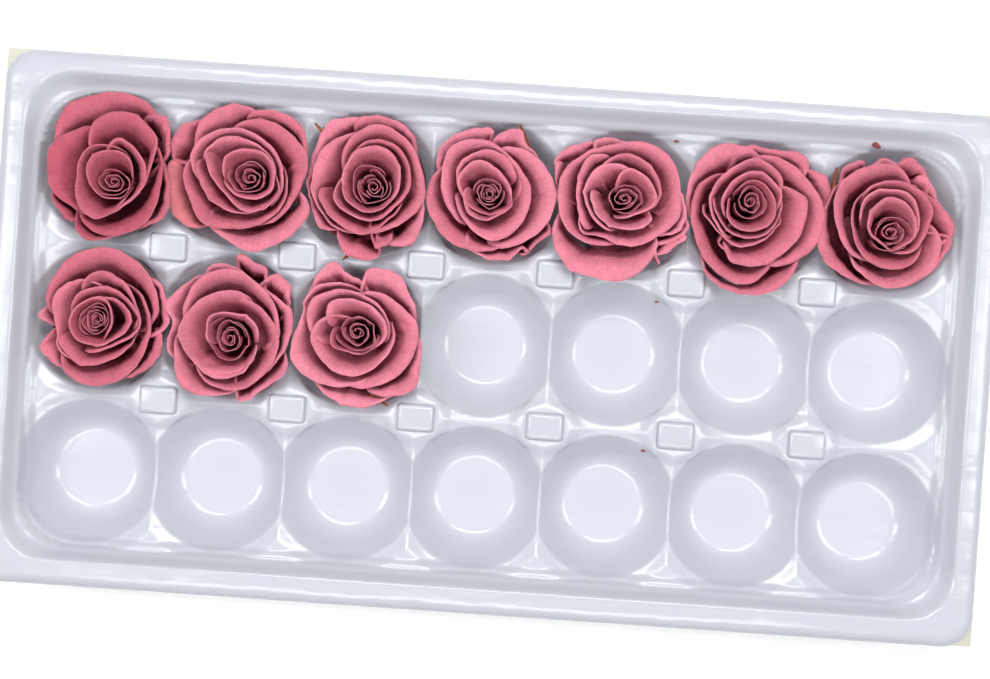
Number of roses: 10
